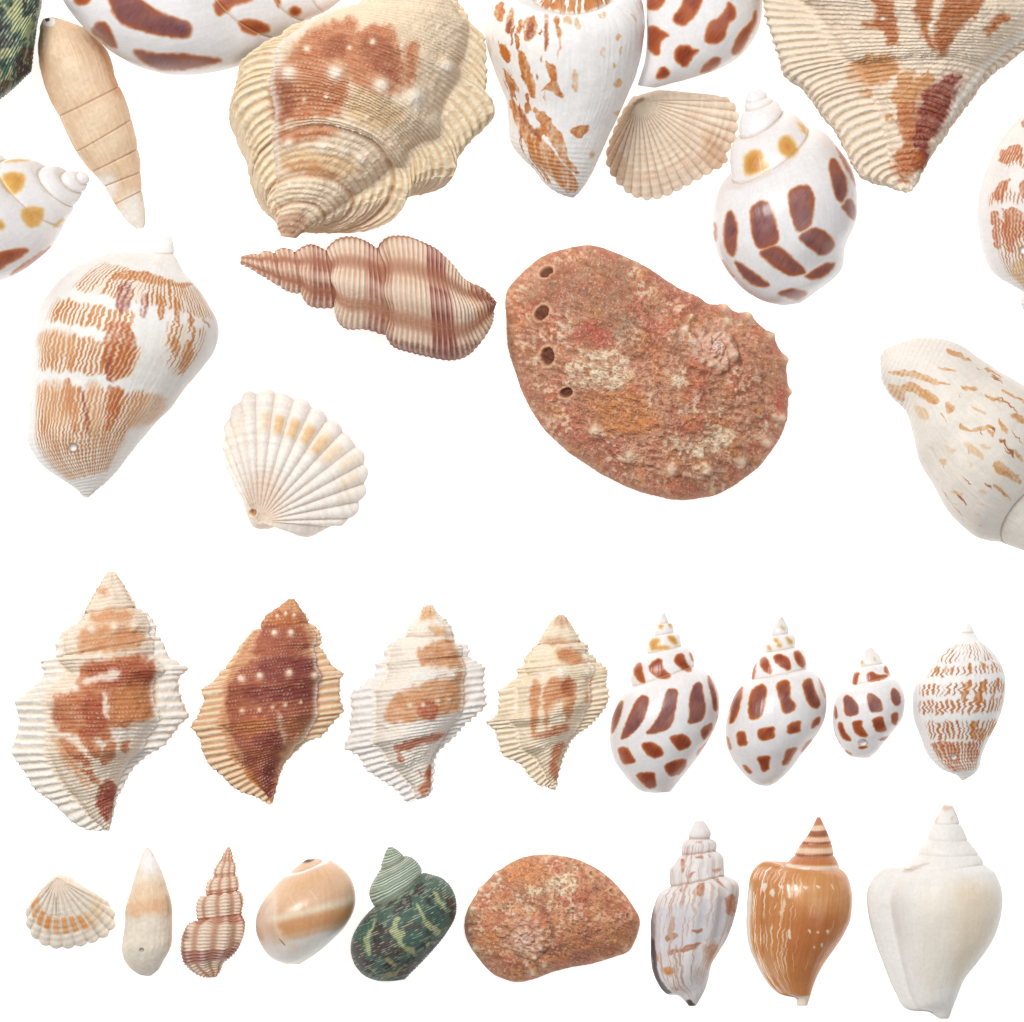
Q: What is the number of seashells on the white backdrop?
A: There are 33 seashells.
